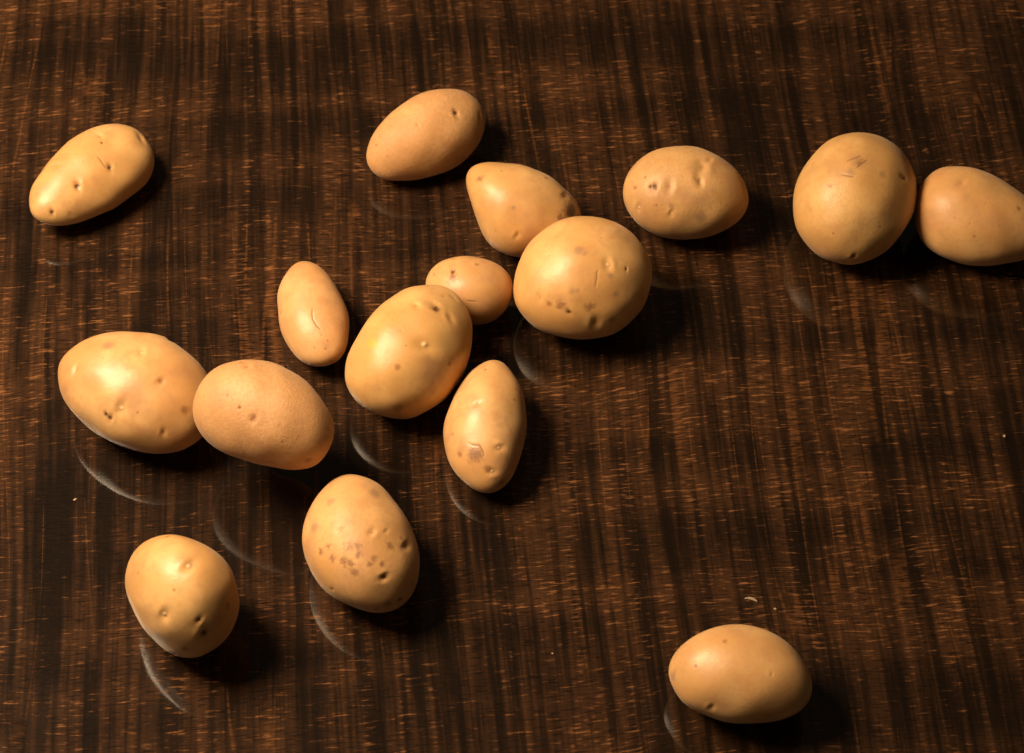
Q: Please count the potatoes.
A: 16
